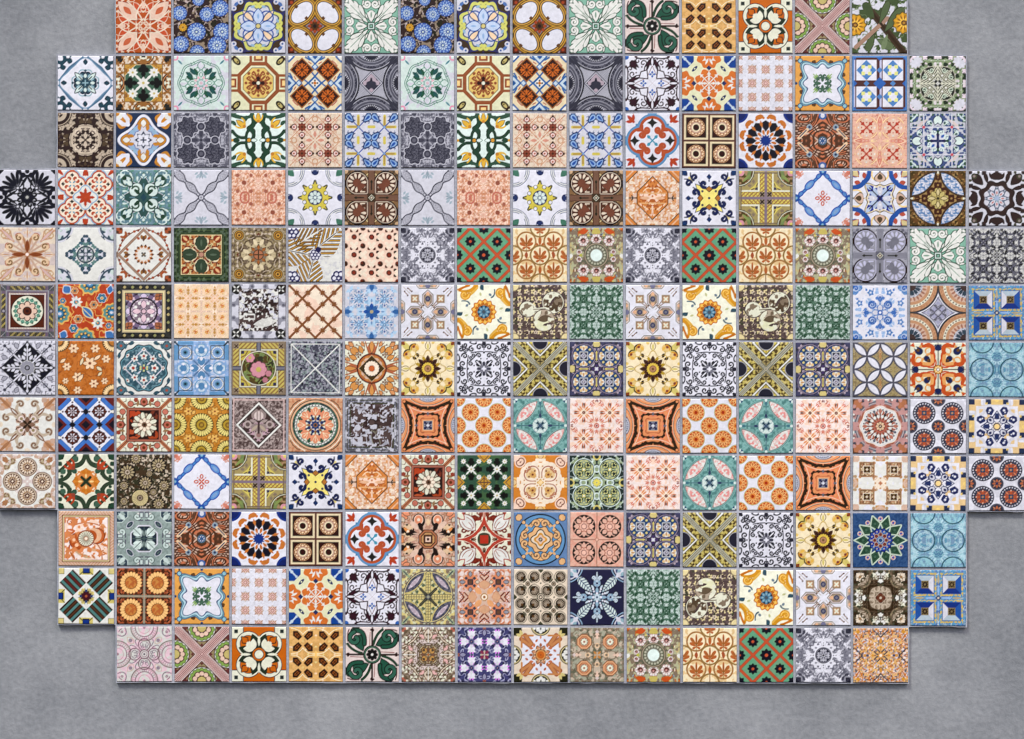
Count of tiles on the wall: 200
